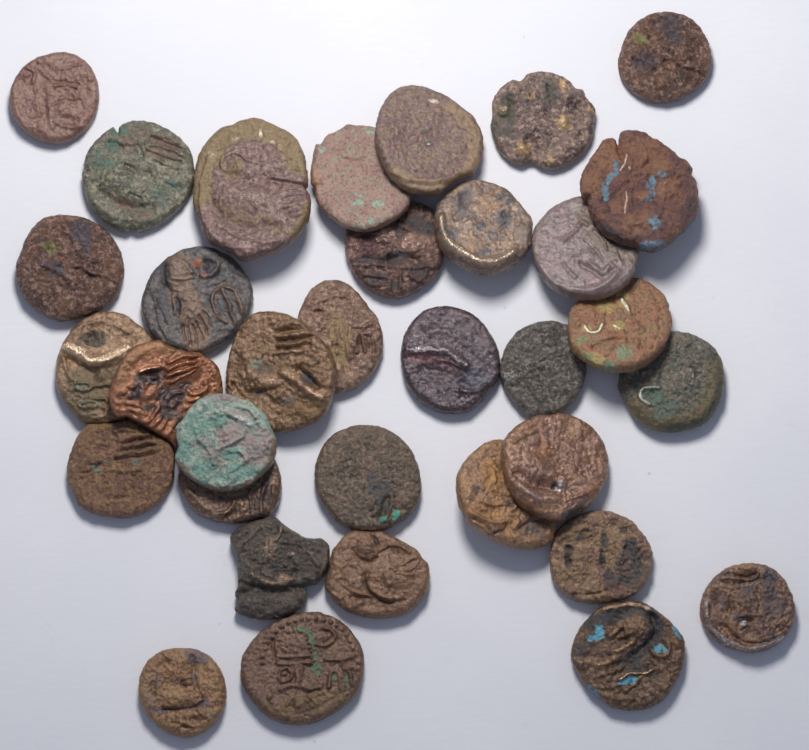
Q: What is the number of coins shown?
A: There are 34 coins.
